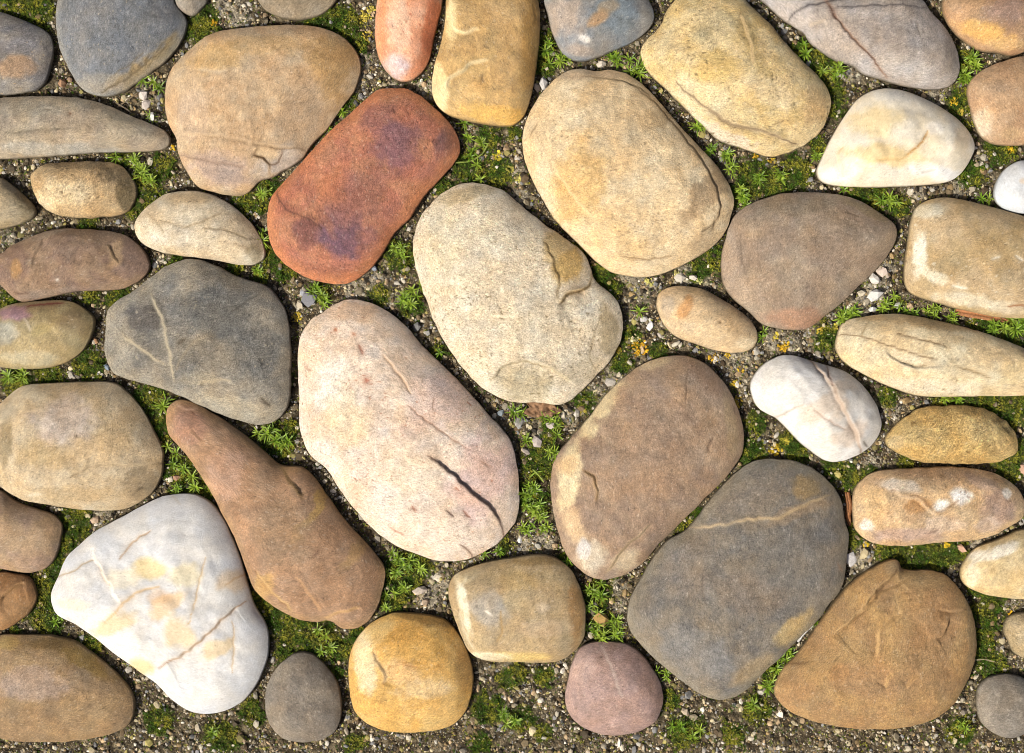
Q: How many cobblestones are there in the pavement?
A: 48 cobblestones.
